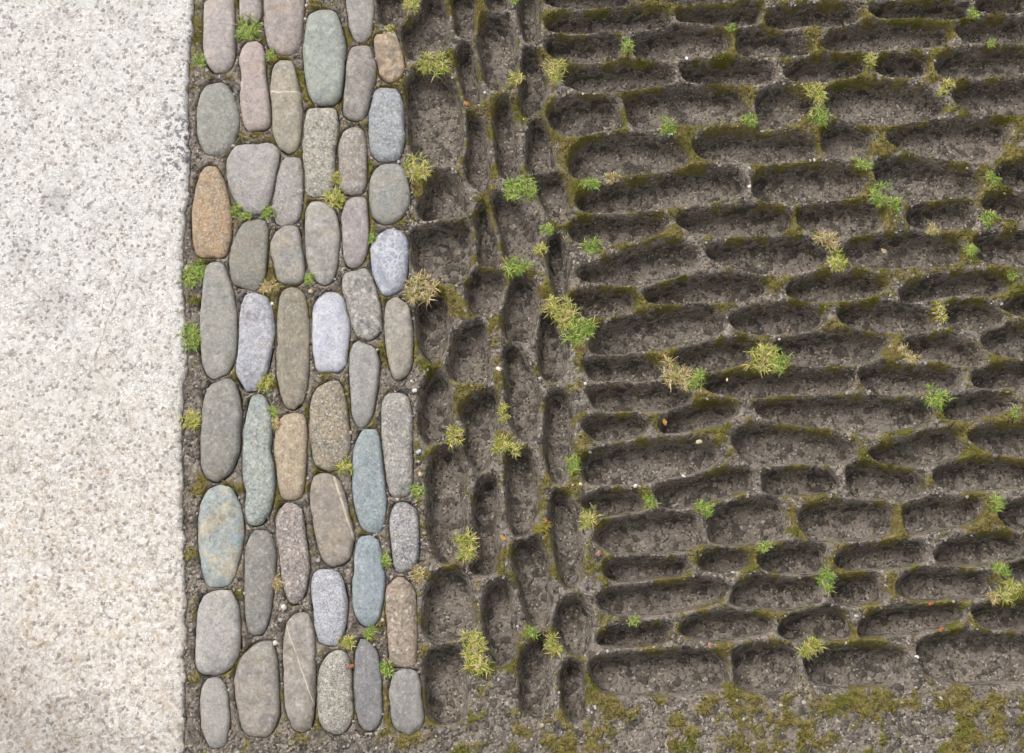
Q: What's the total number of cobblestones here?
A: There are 50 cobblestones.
